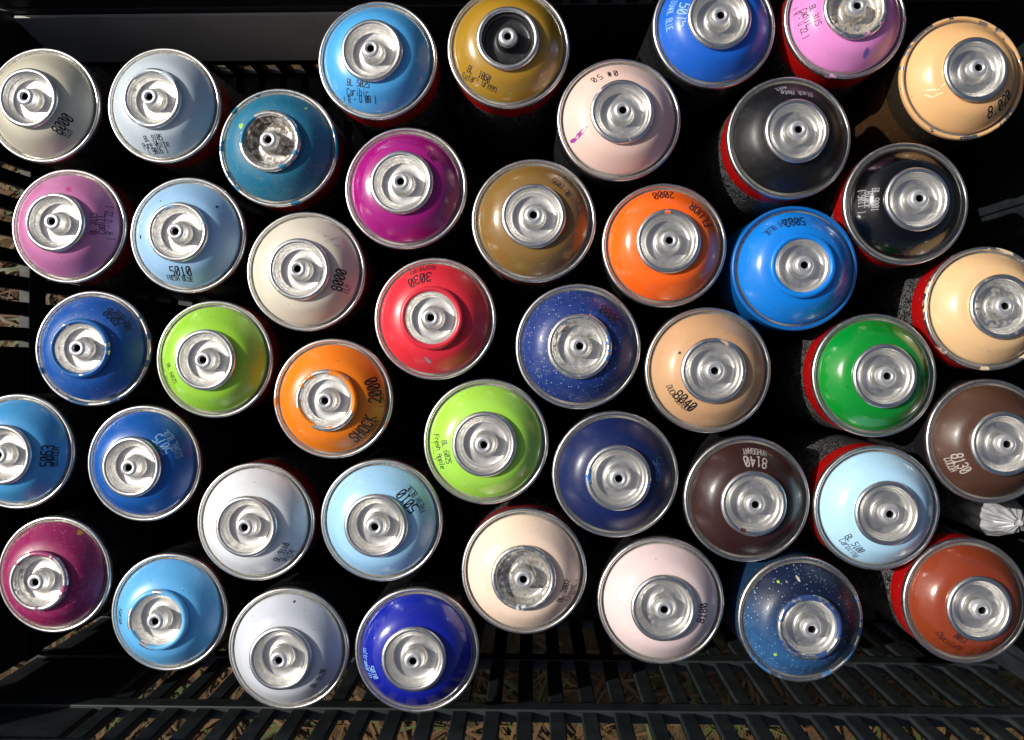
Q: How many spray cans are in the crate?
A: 43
